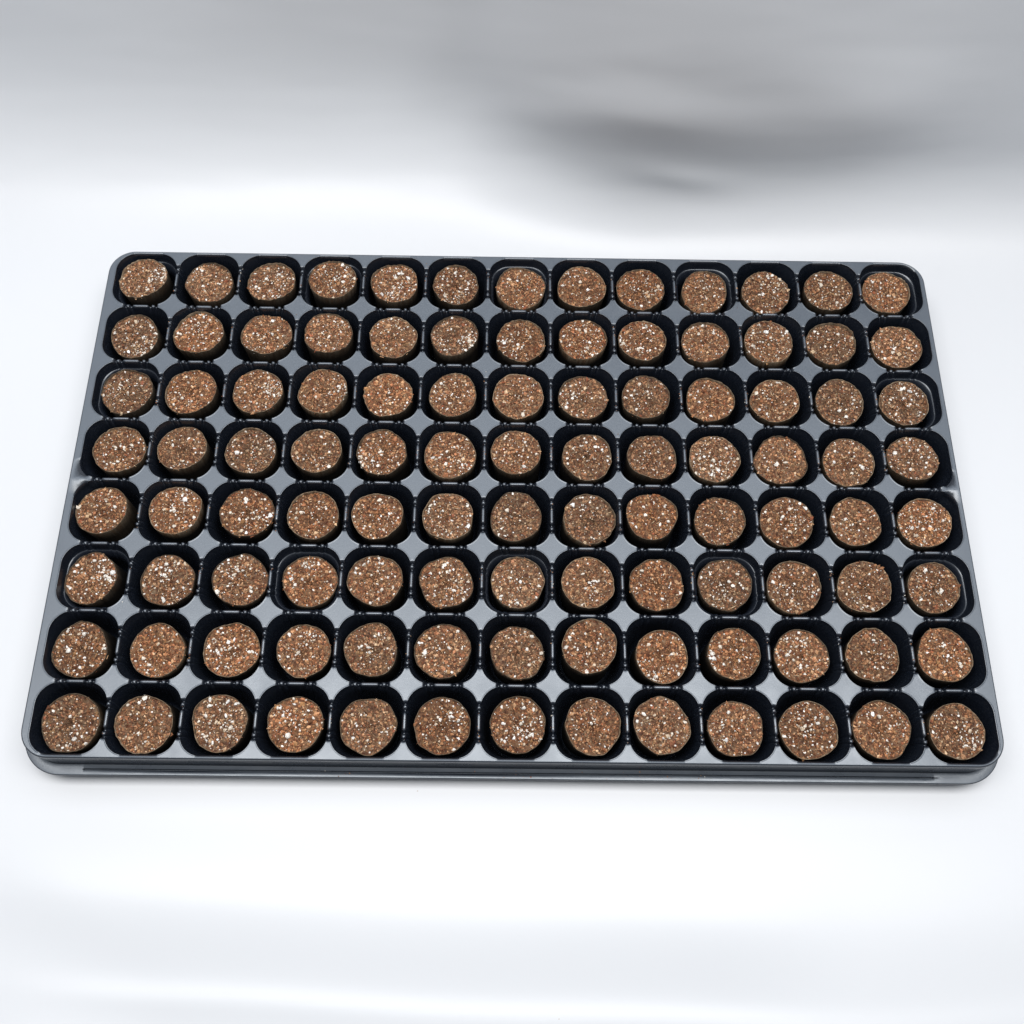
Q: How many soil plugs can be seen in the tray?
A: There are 104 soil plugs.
